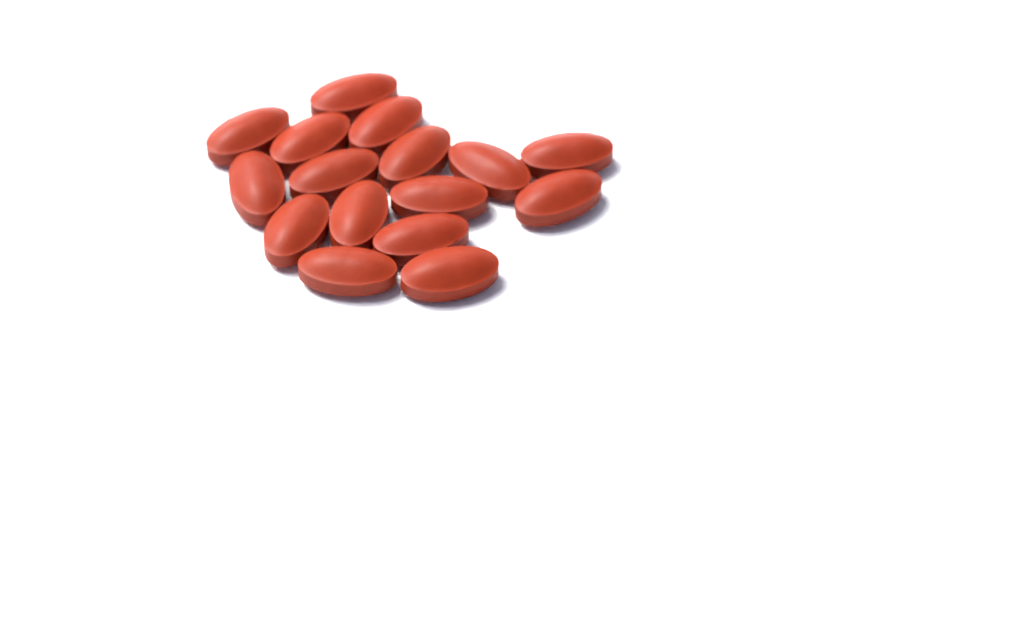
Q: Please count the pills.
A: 16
